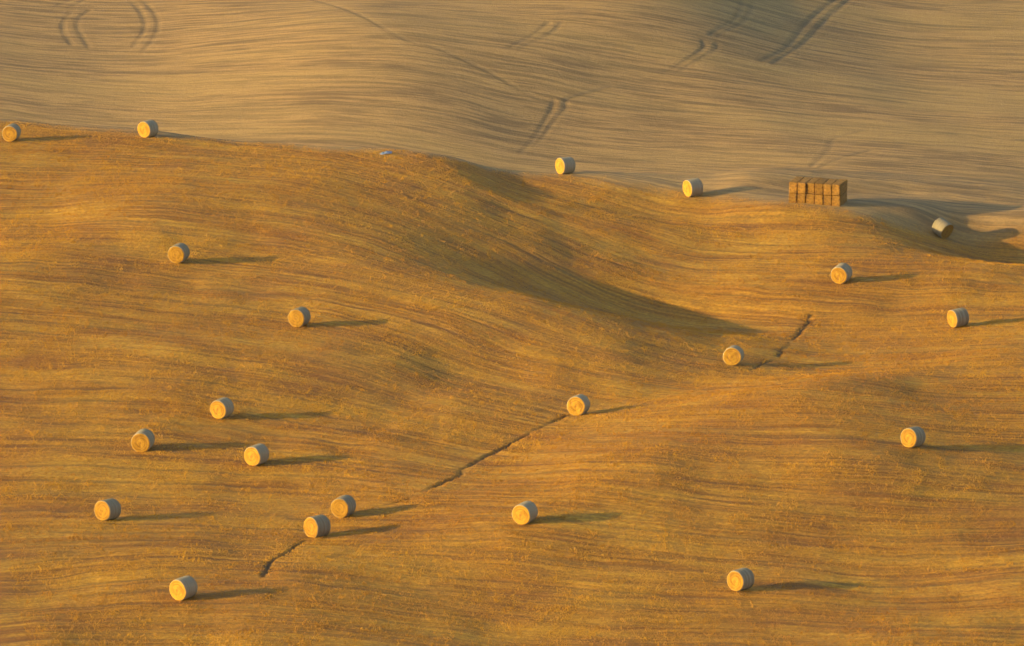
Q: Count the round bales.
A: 21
